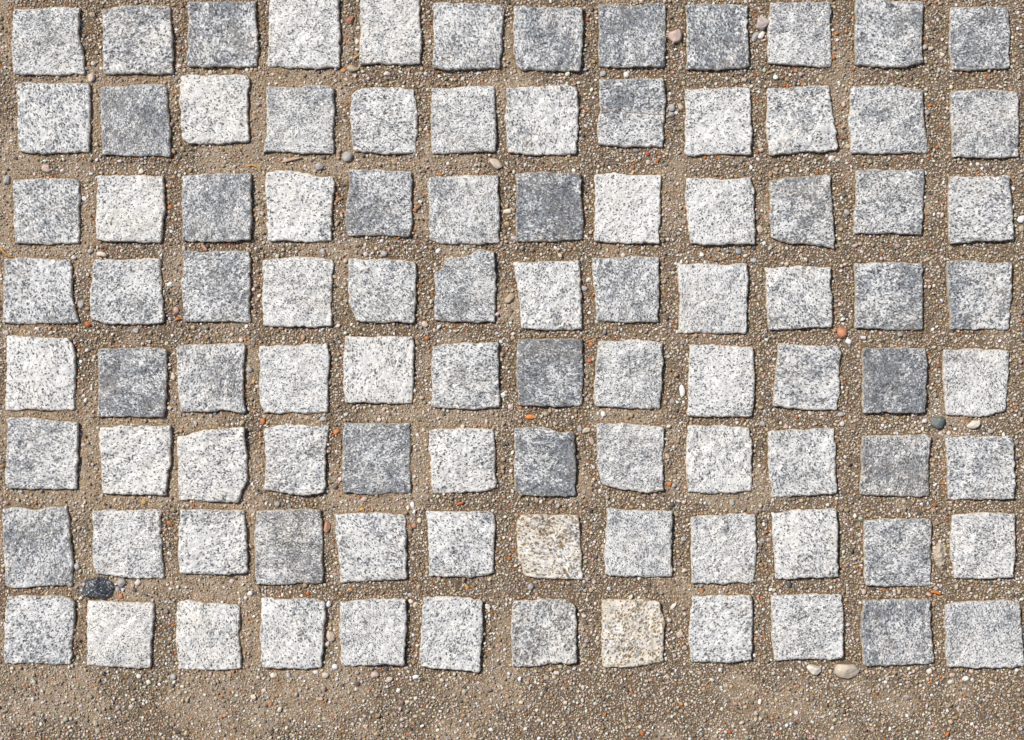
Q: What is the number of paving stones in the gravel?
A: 96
